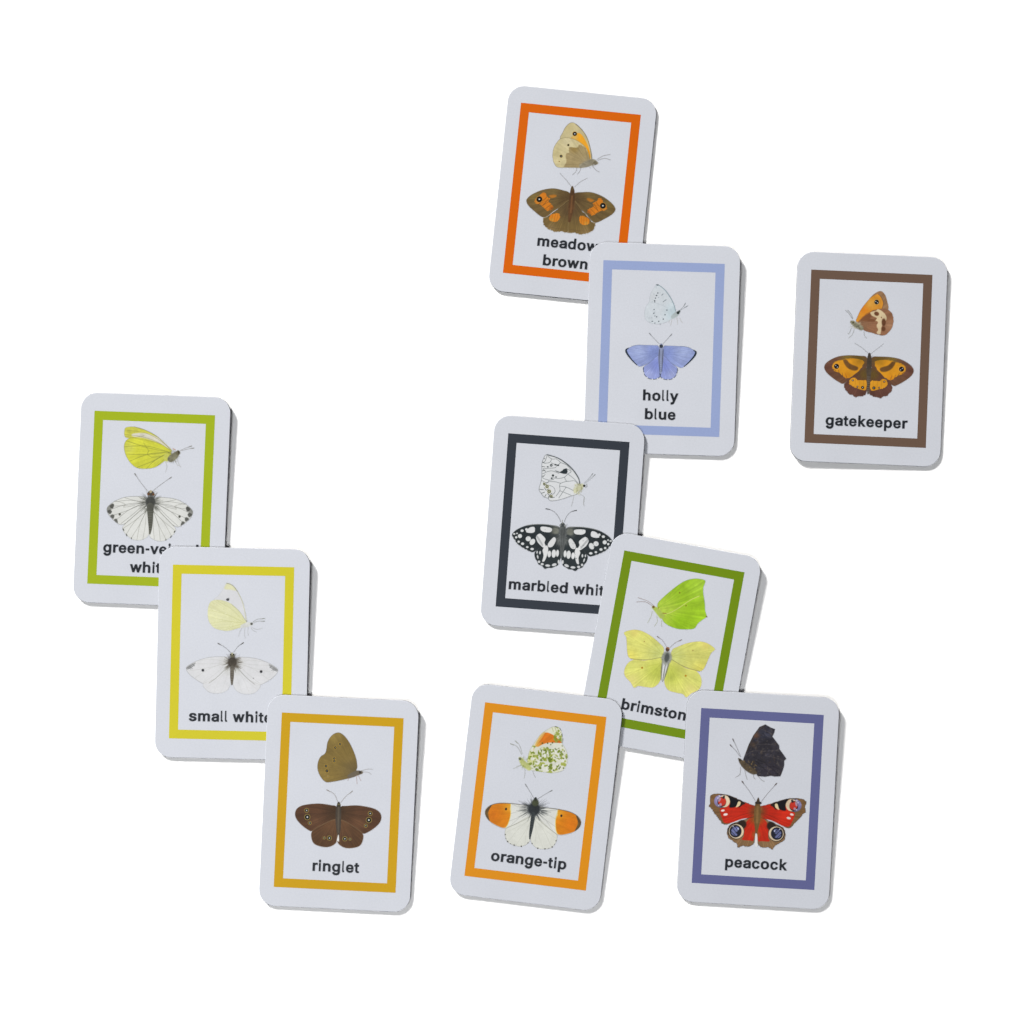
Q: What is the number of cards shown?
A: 10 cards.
